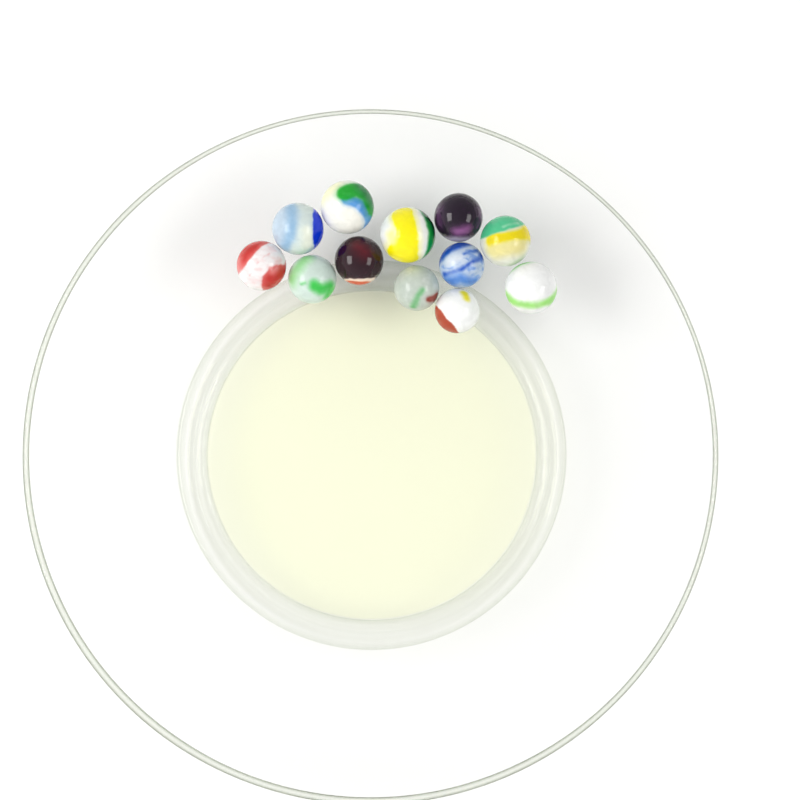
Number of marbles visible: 12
